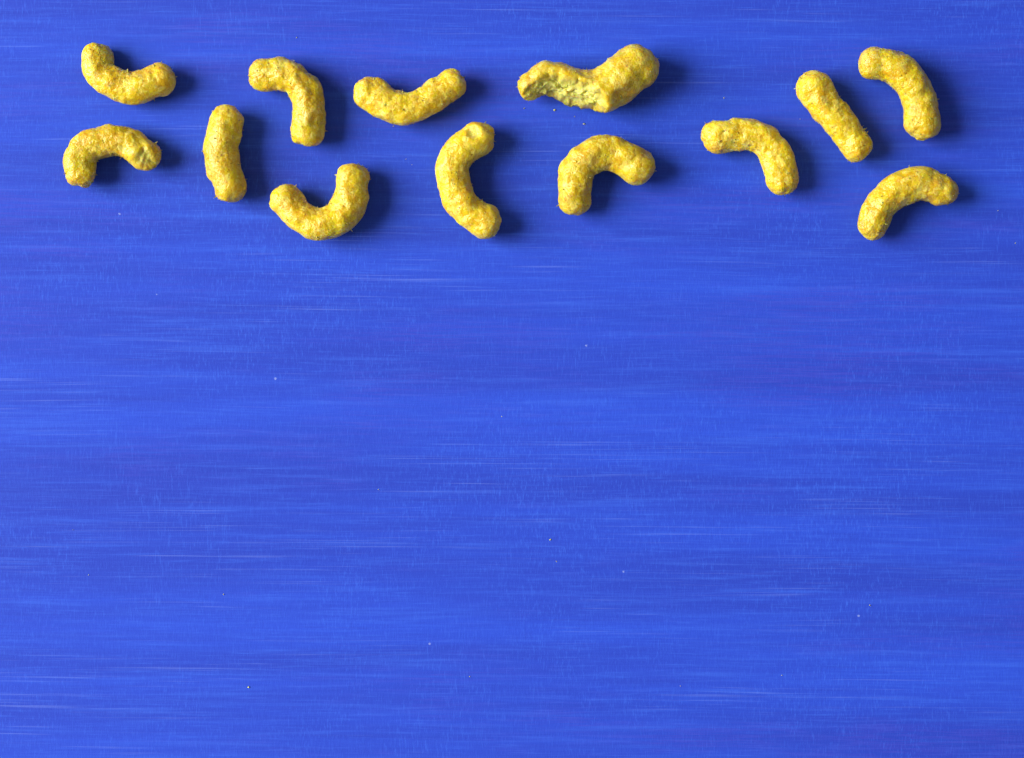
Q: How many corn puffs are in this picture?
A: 13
